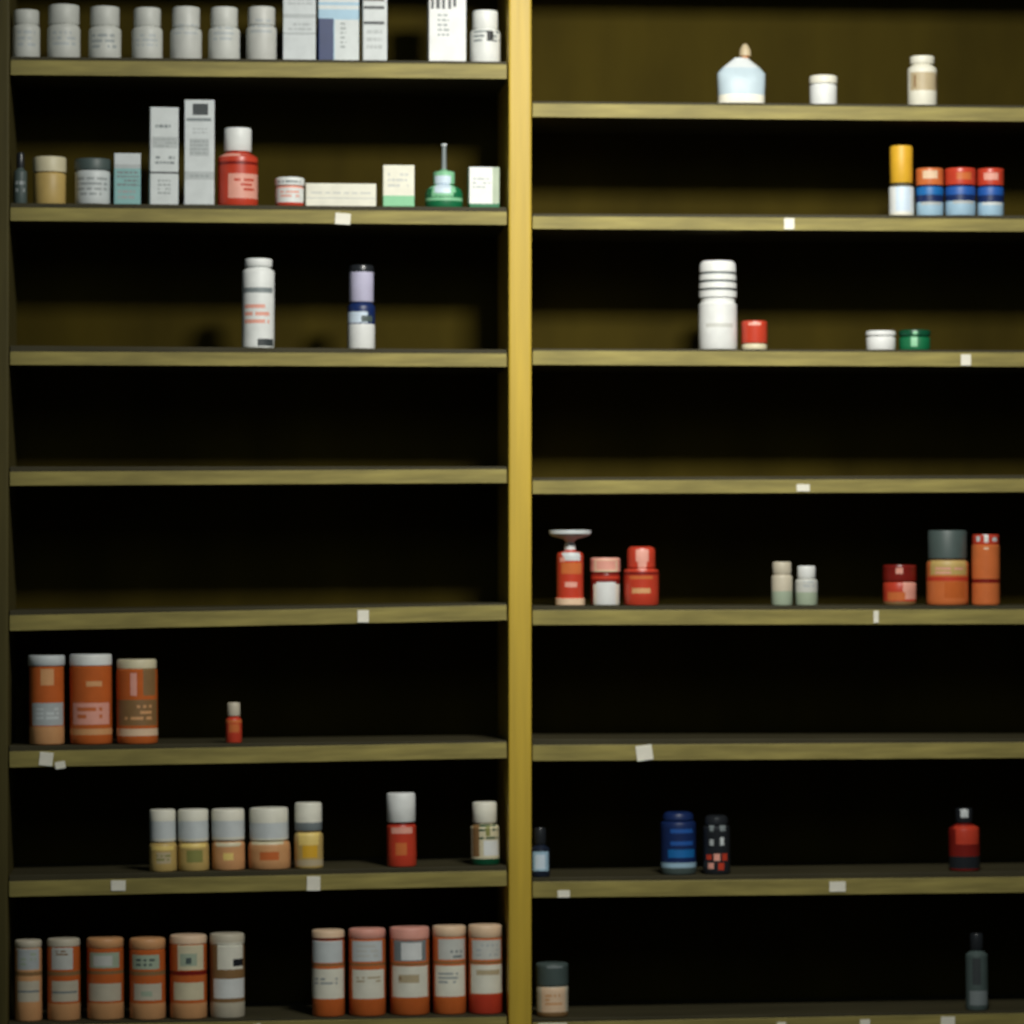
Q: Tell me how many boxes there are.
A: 10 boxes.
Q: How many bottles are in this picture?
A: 49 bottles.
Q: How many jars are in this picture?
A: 13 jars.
